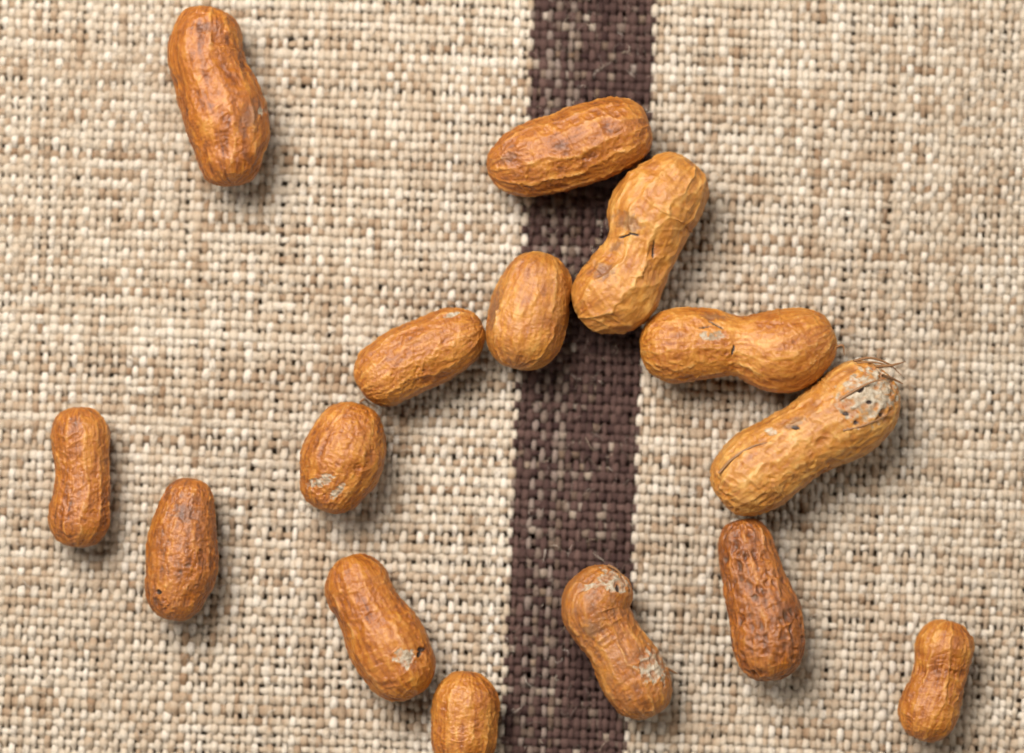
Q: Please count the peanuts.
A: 15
